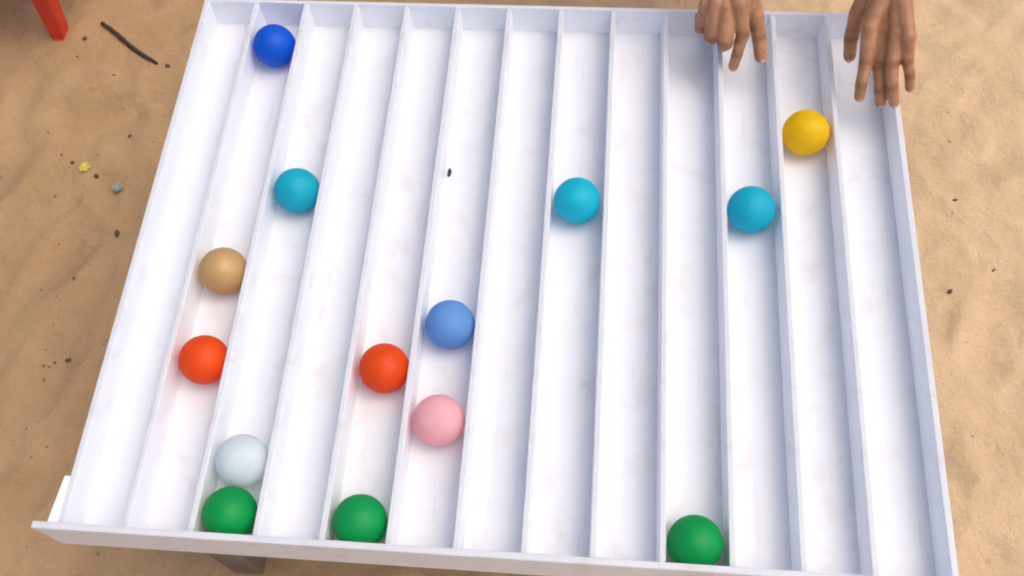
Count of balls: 14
